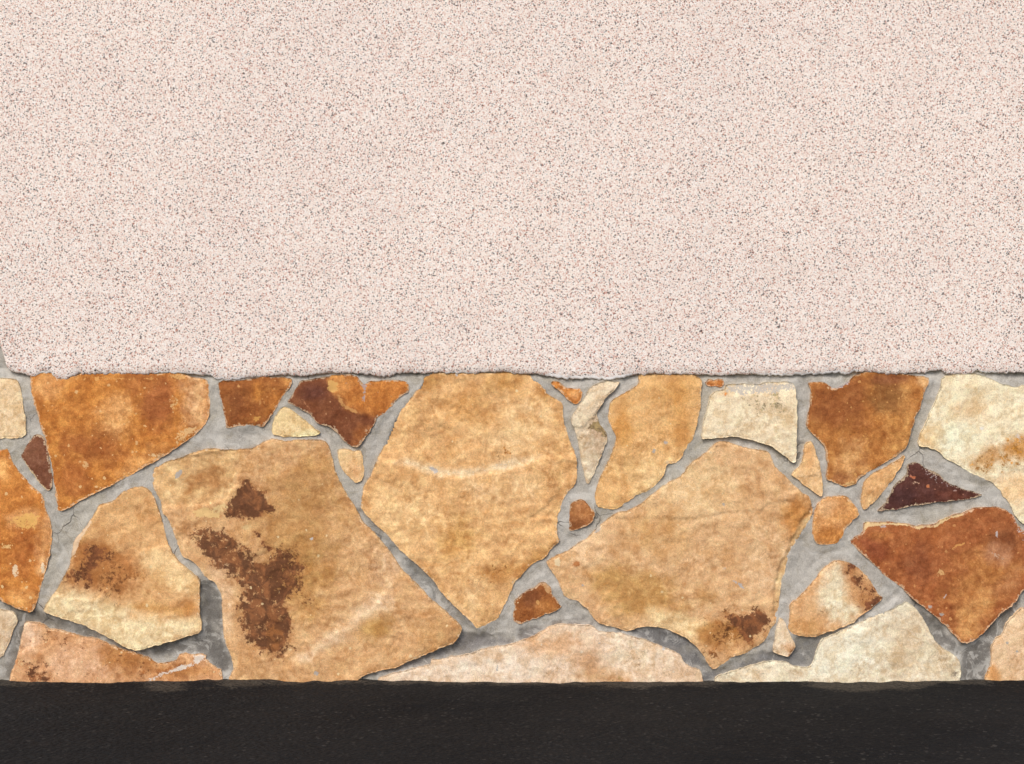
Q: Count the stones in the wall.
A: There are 33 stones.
